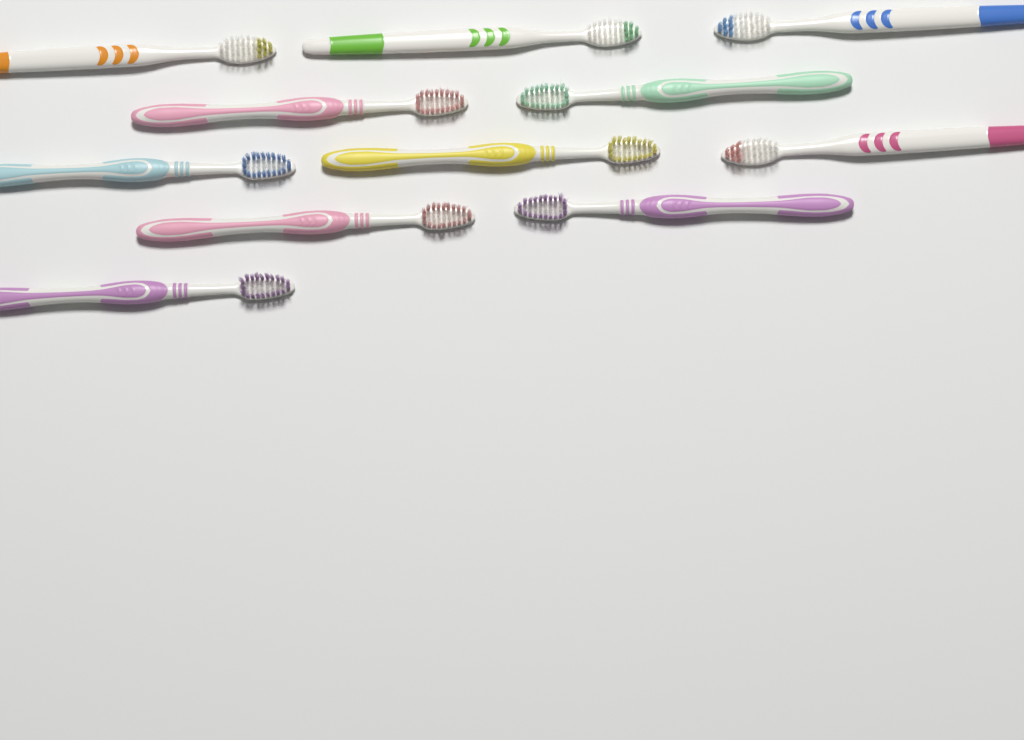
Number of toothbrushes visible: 11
